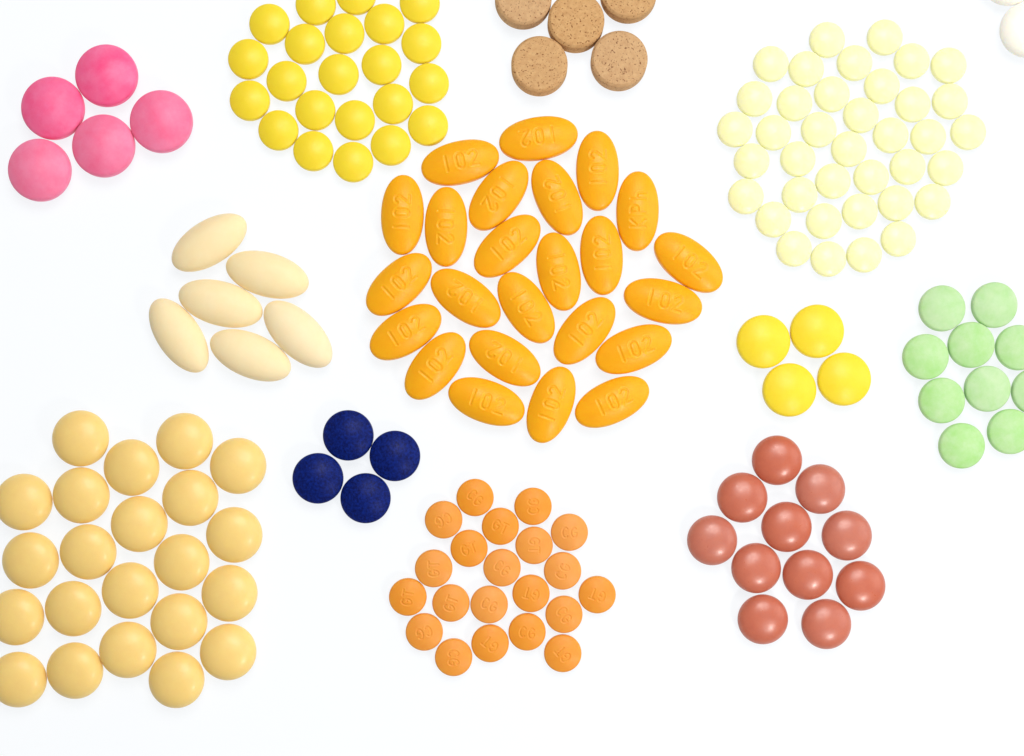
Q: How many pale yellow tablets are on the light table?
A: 38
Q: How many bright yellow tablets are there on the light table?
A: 26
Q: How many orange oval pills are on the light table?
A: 24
